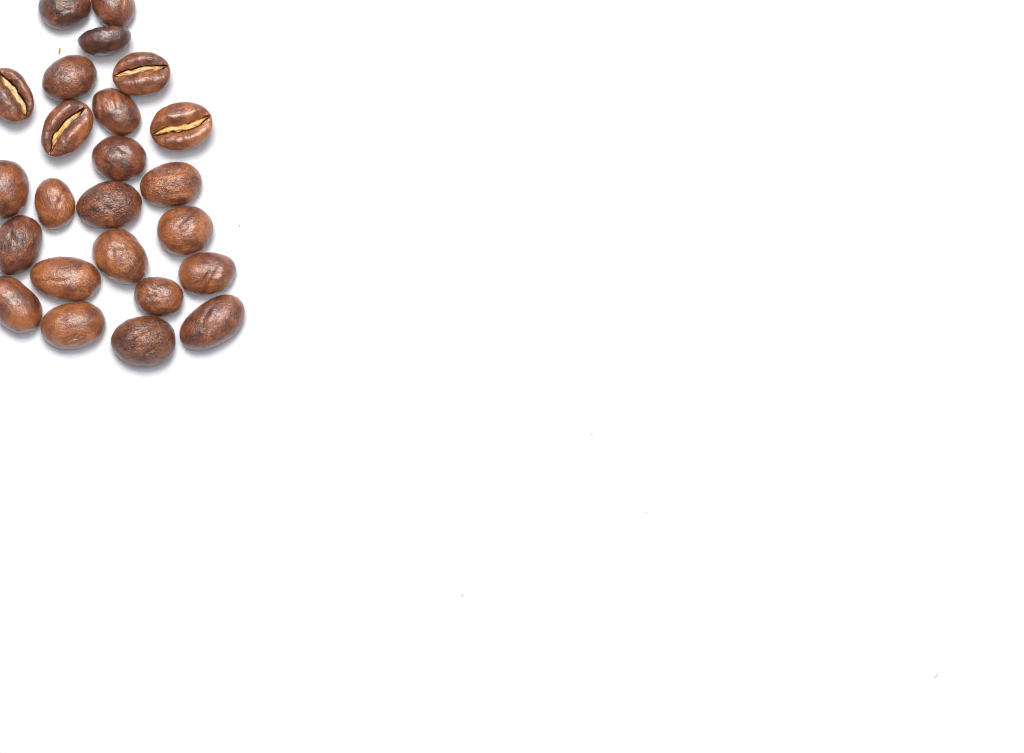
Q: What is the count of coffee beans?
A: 24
